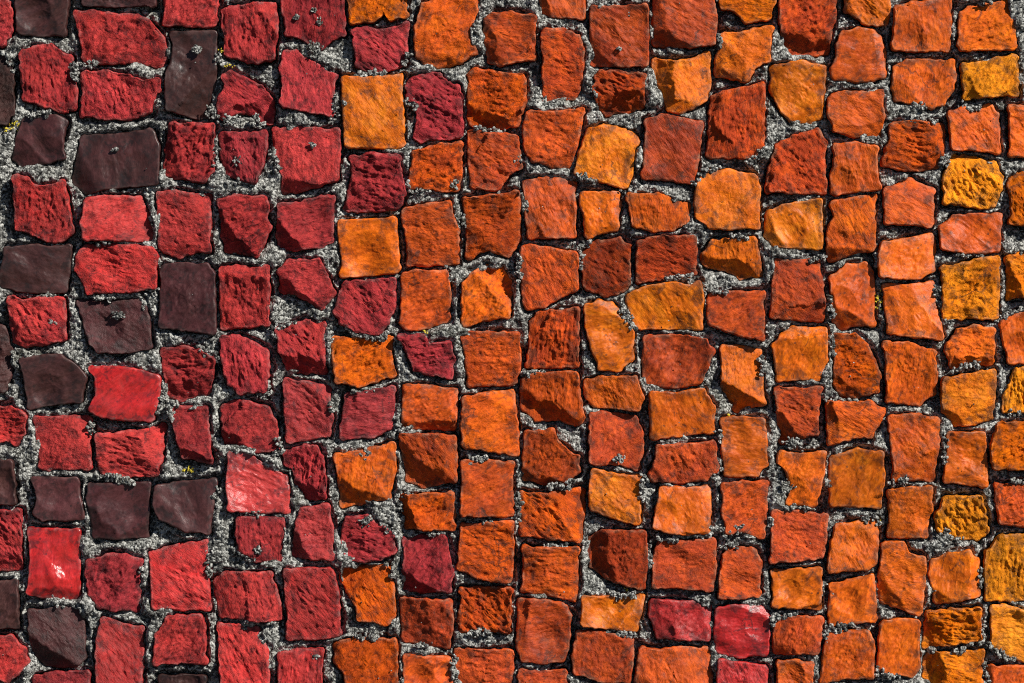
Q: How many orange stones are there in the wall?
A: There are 131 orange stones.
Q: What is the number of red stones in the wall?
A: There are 58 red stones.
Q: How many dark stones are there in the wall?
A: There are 18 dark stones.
